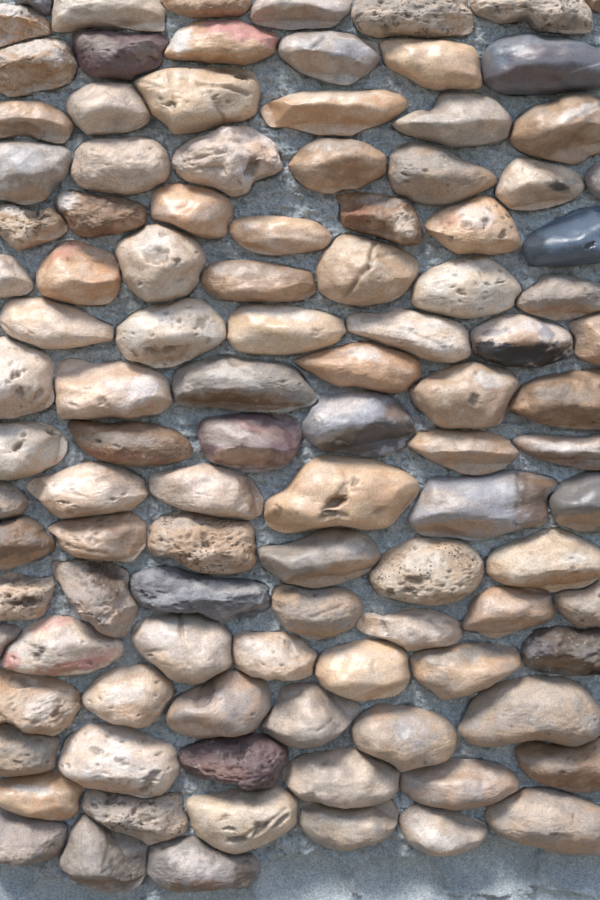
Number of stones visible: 106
